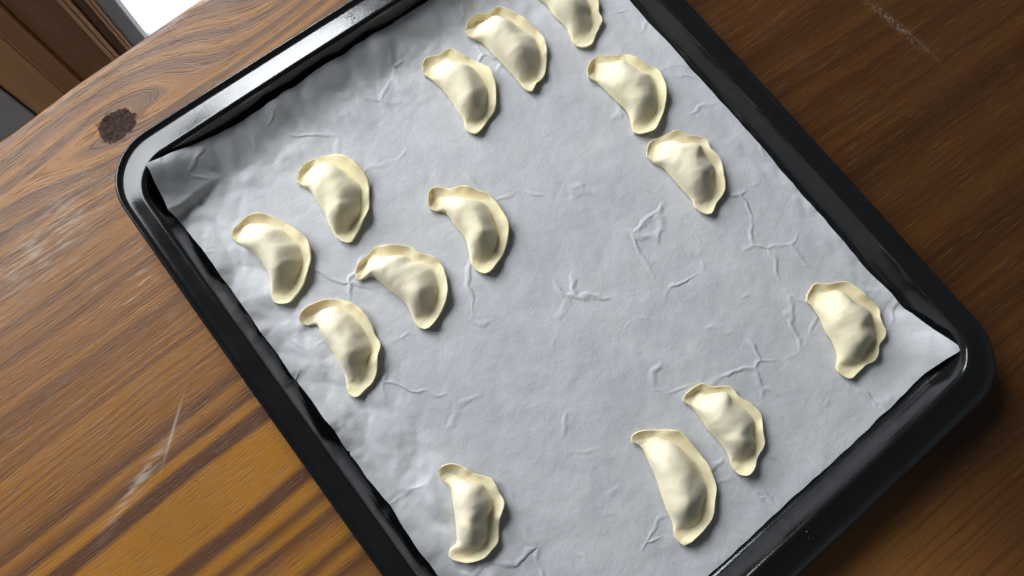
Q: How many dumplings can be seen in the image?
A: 14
